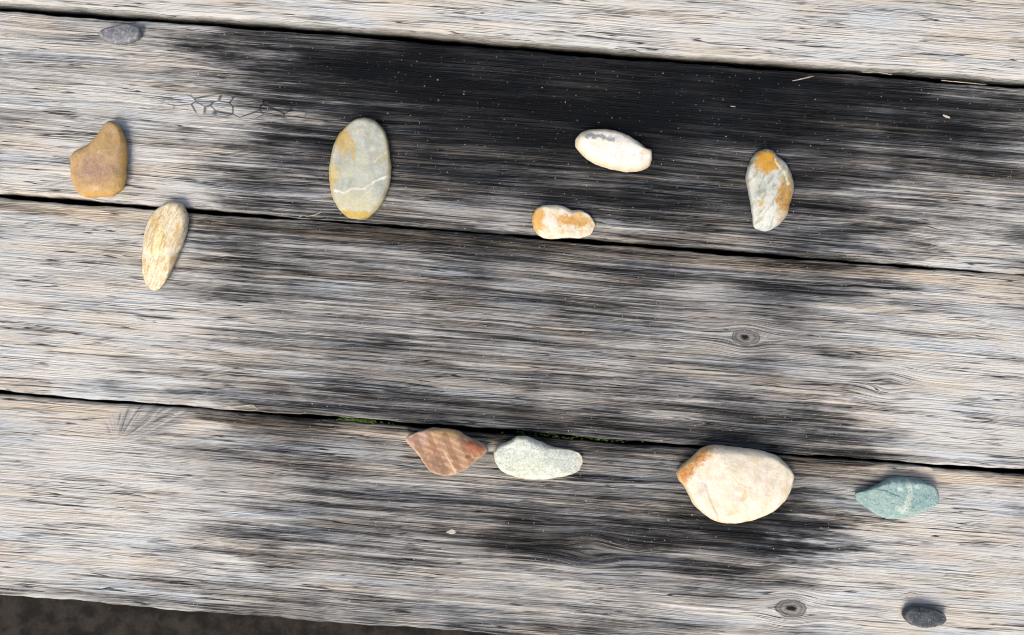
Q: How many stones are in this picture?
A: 12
